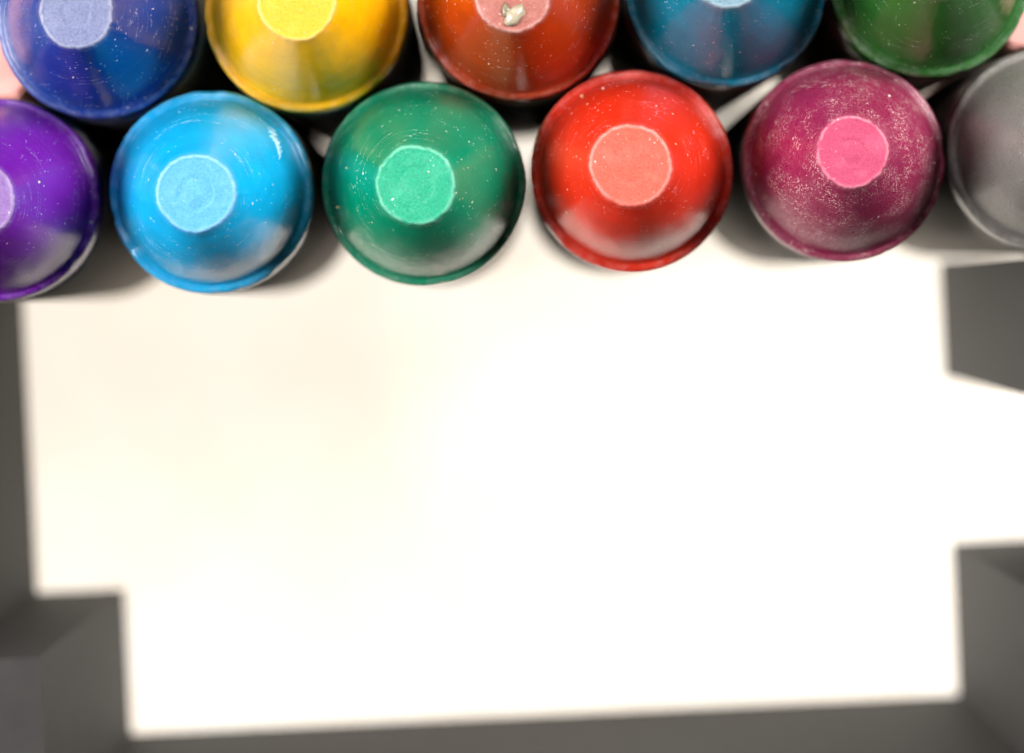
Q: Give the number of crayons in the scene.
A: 11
